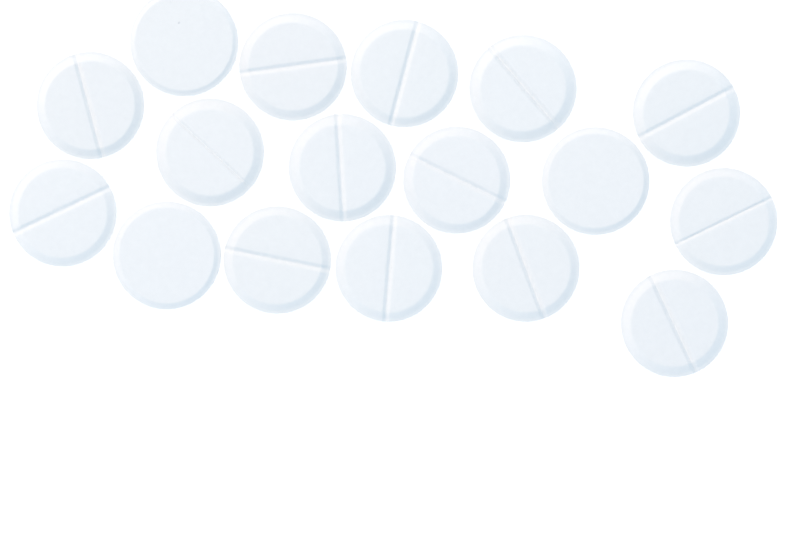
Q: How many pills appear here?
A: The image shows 17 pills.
